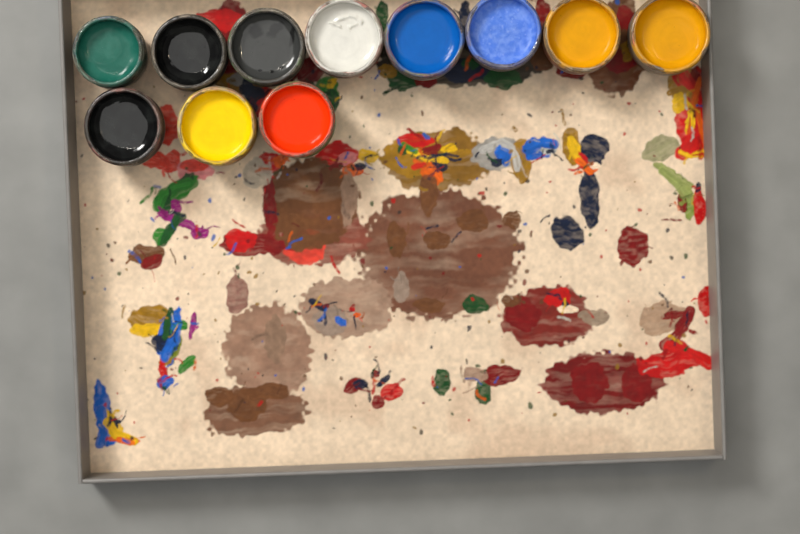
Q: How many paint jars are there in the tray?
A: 11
